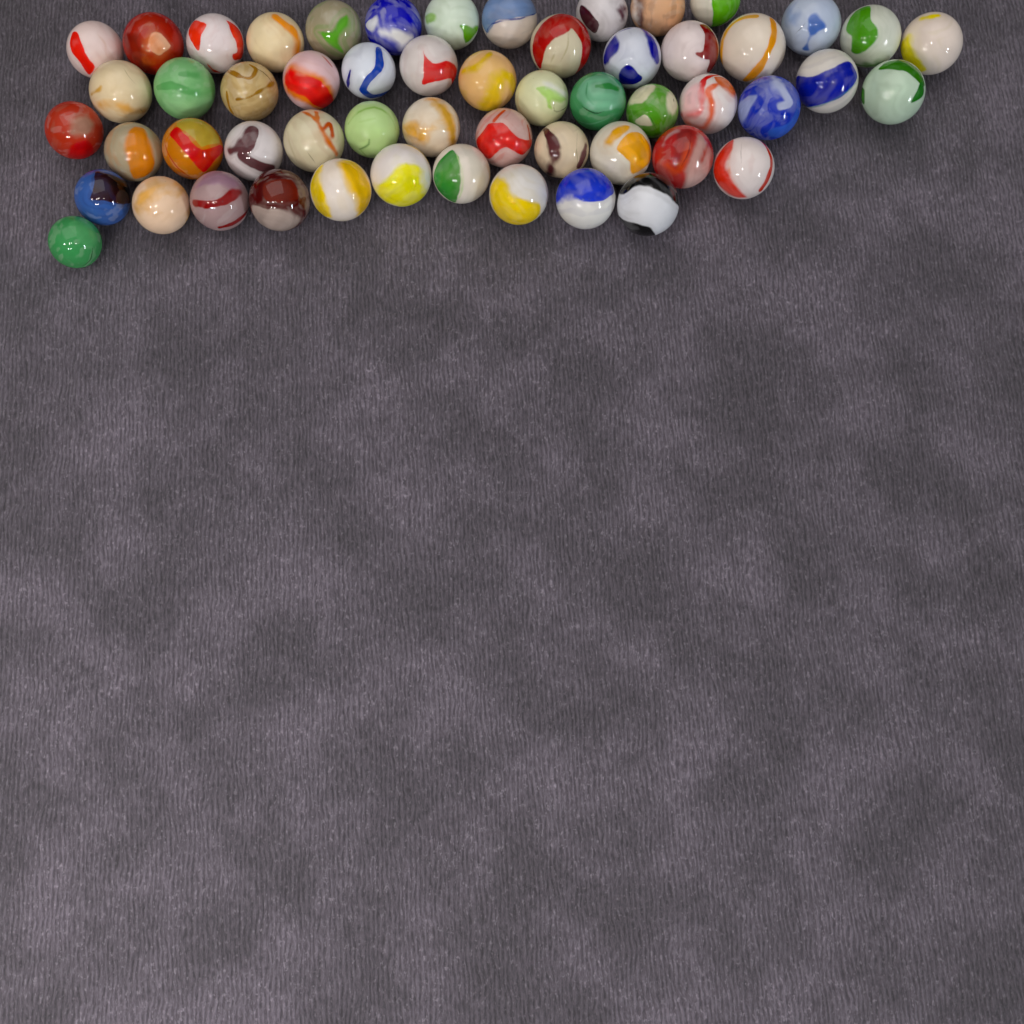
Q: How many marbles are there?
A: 55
